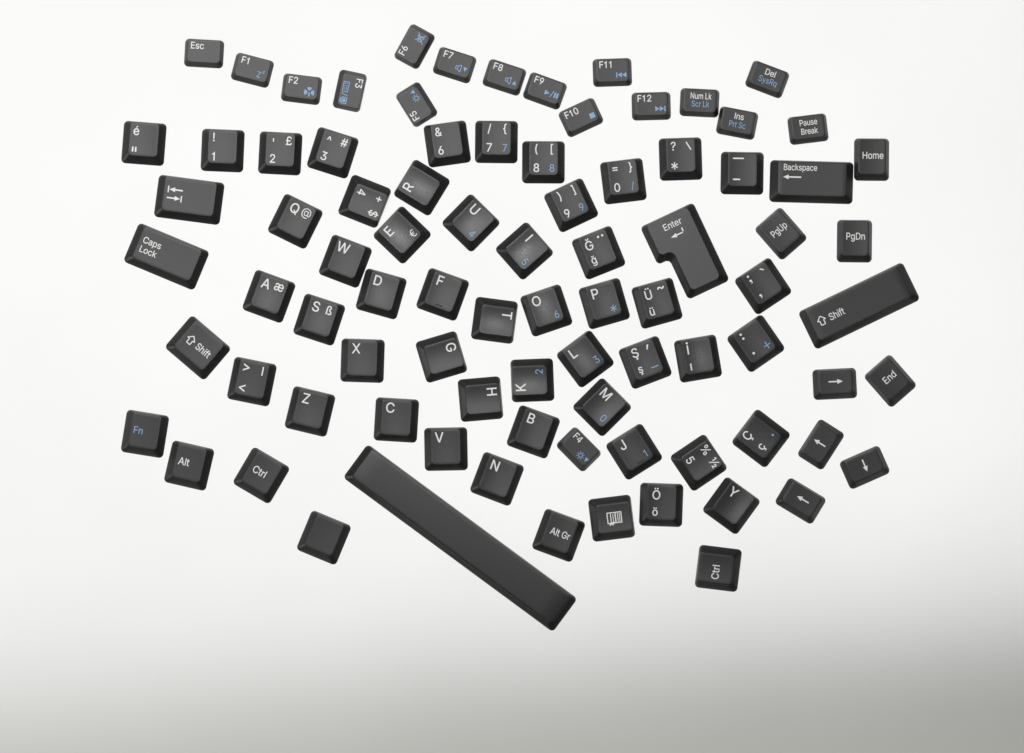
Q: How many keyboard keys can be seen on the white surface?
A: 87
